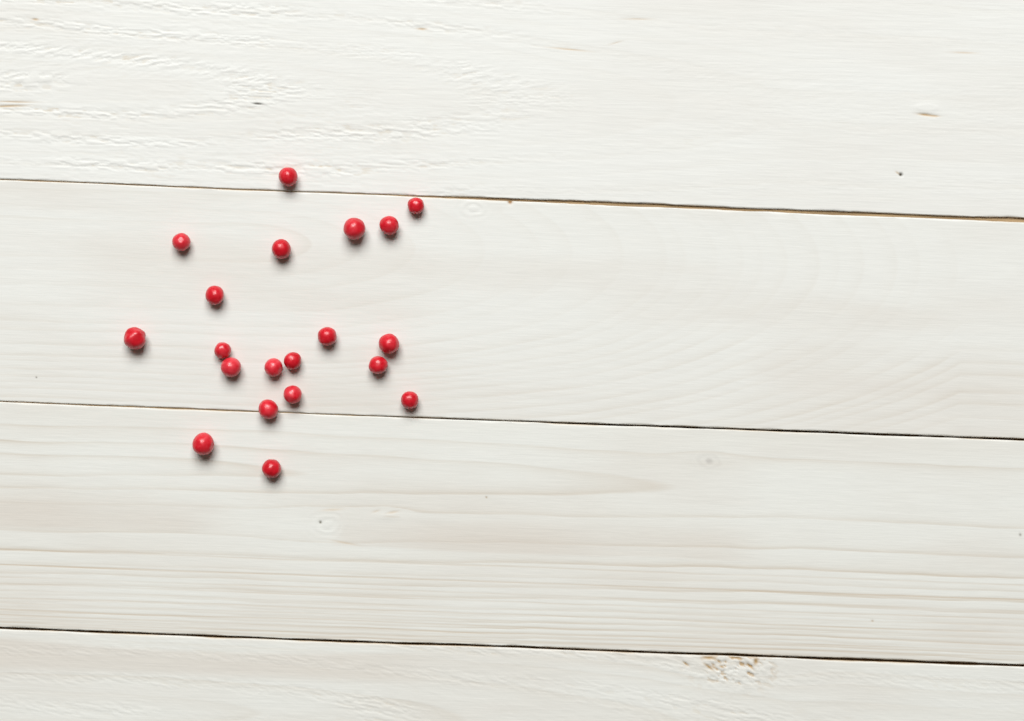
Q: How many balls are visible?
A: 20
